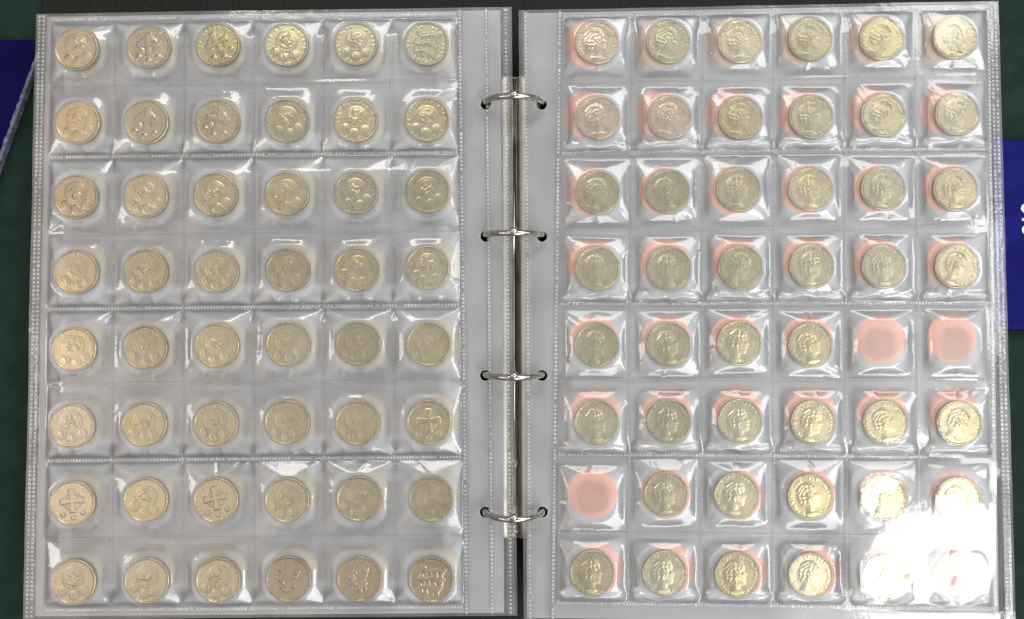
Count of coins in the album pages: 92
